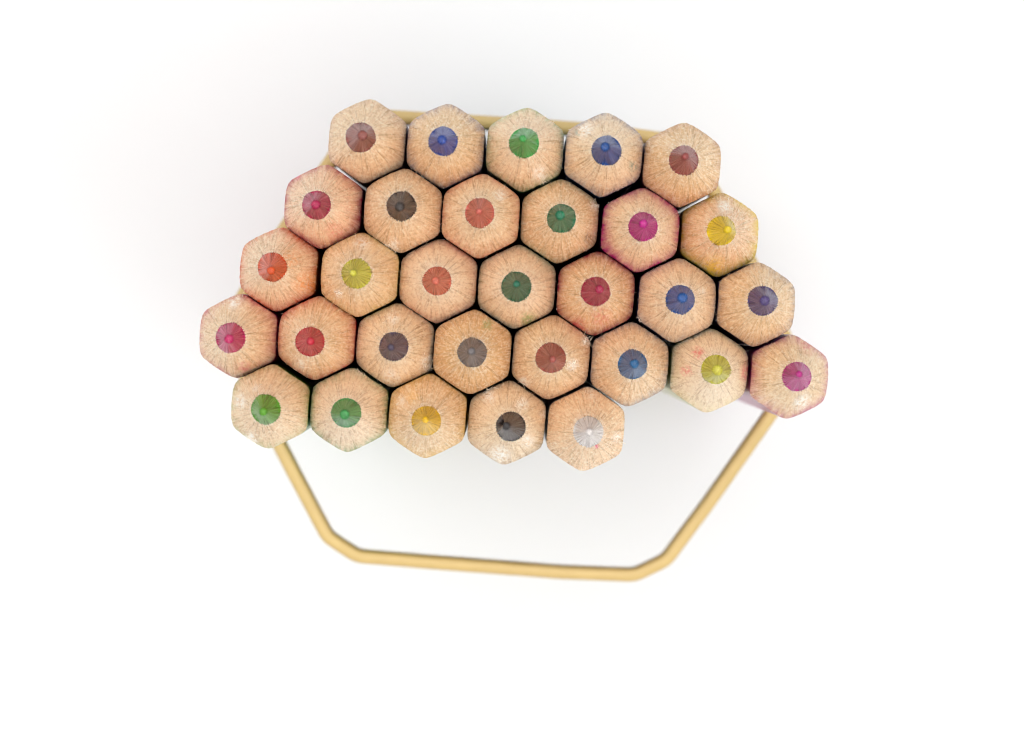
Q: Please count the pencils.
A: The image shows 31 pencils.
